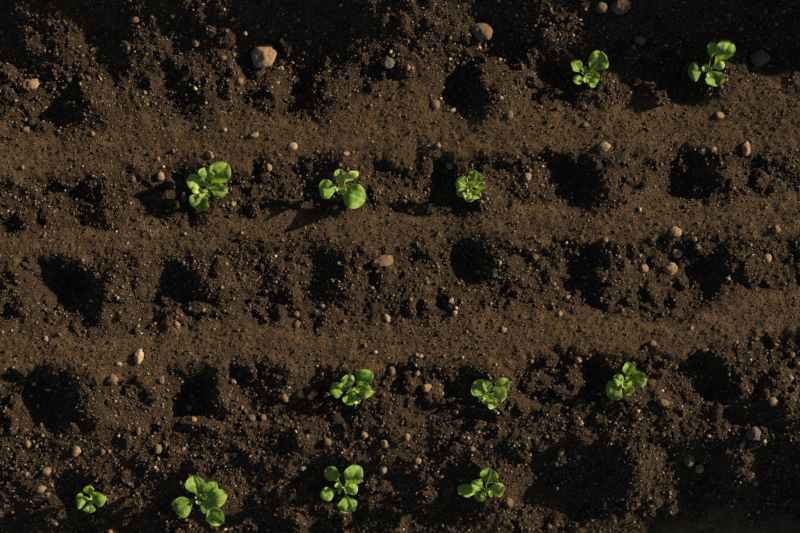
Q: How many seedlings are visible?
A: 12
